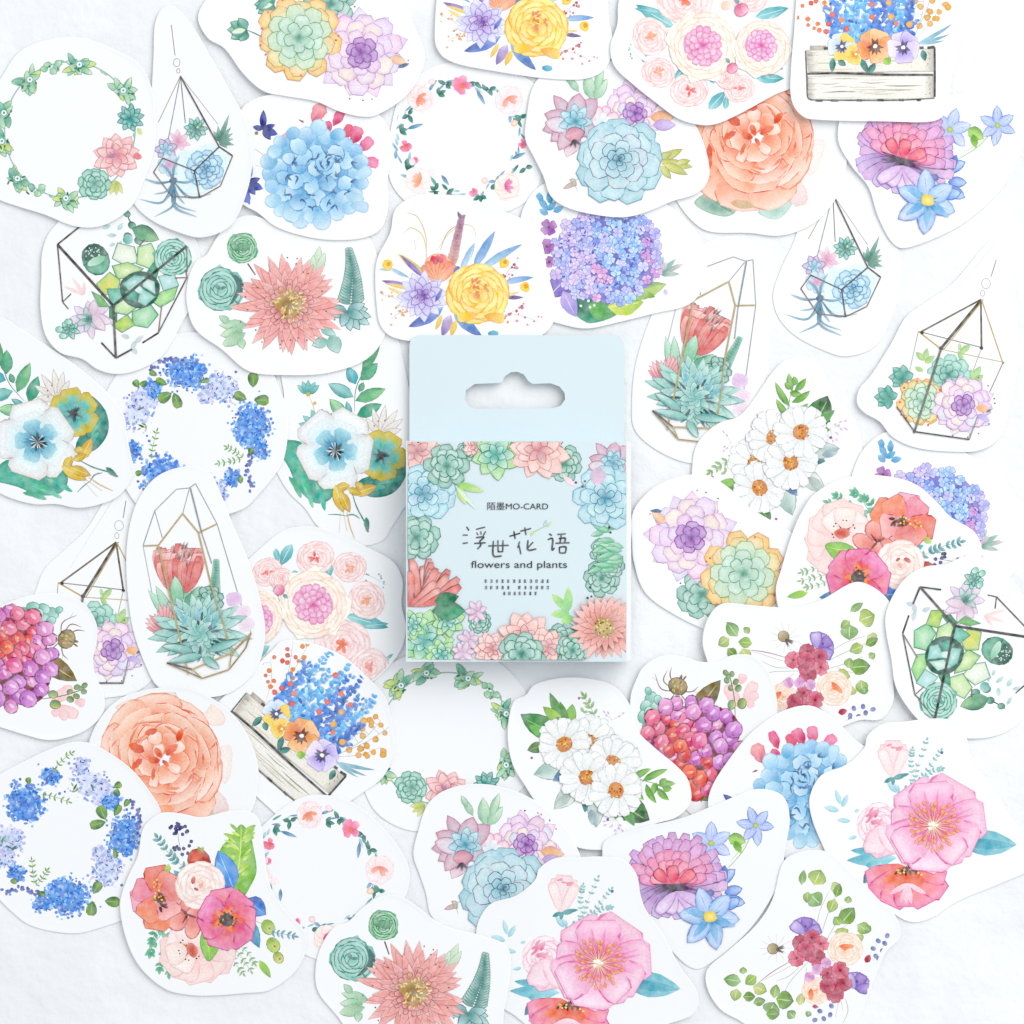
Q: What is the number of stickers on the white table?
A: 46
